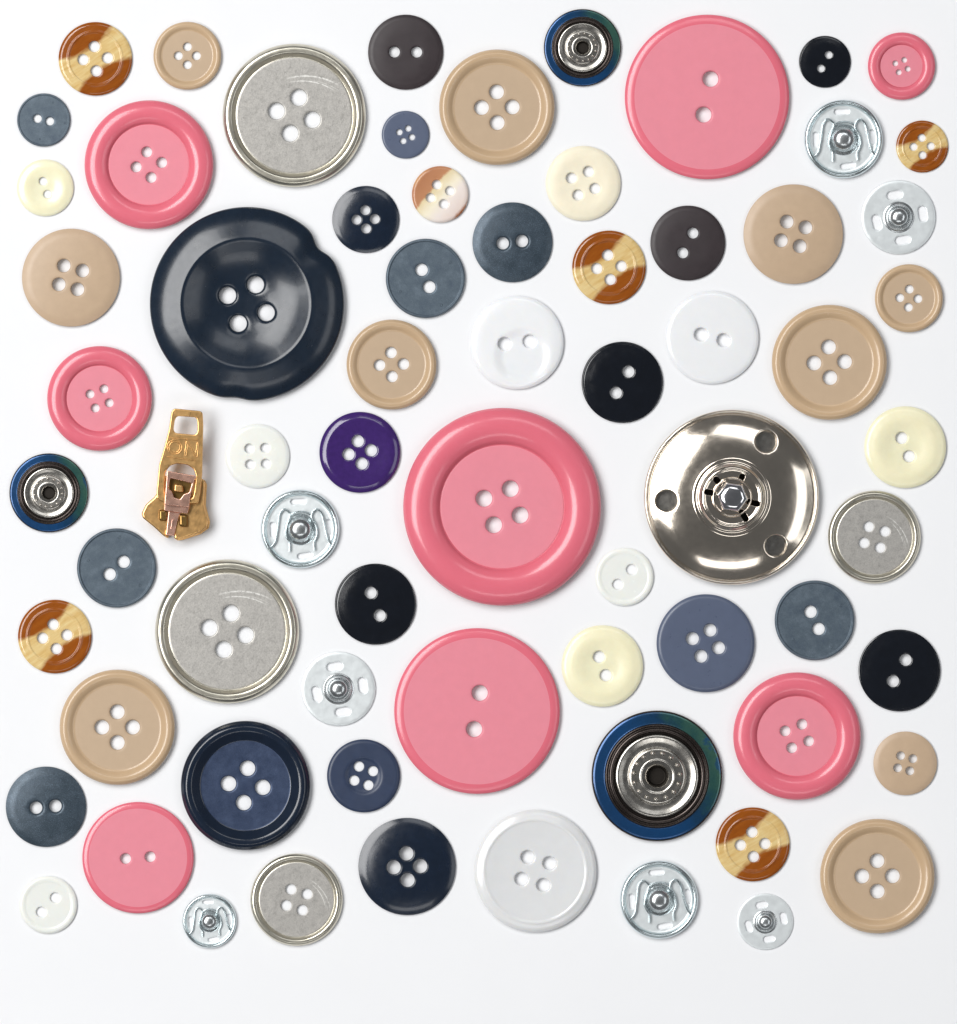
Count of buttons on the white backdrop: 61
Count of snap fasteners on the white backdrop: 8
